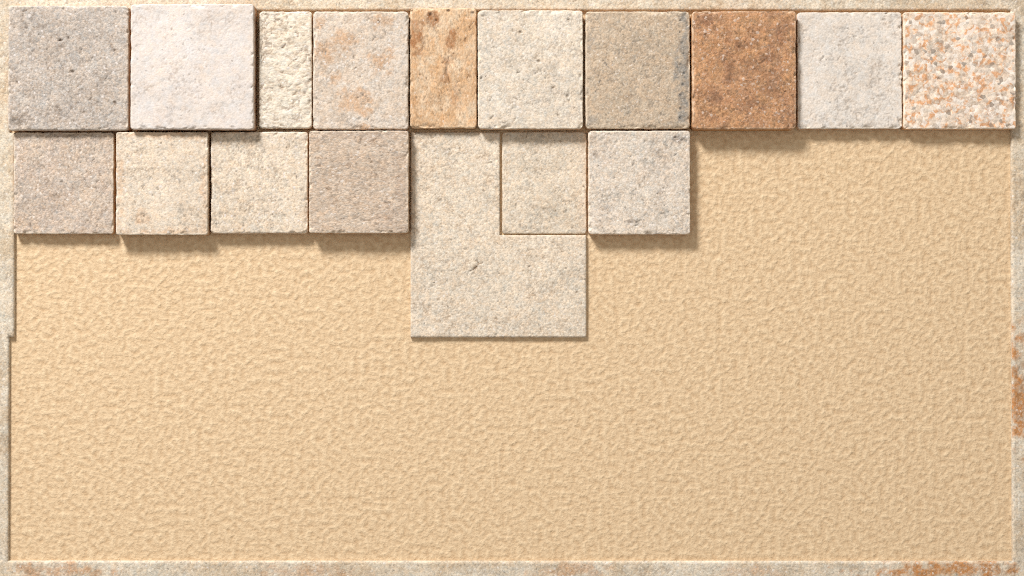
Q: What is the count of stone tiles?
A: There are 16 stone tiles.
